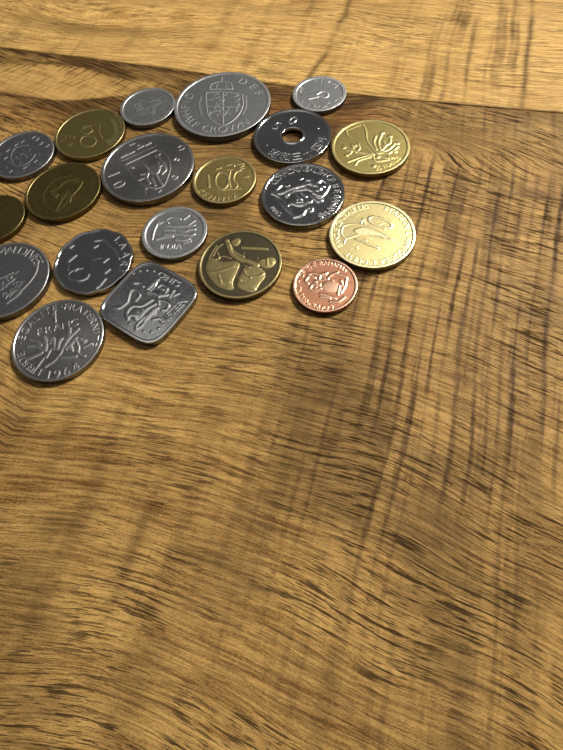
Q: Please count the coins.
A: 20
